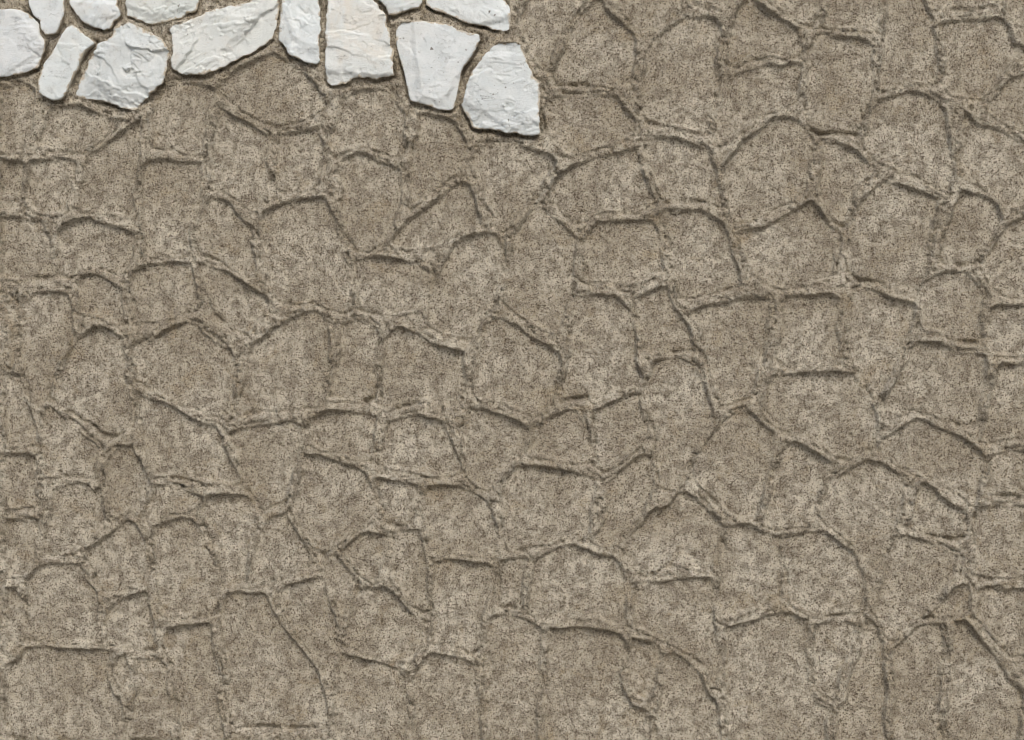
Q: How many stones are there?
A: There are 13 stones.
